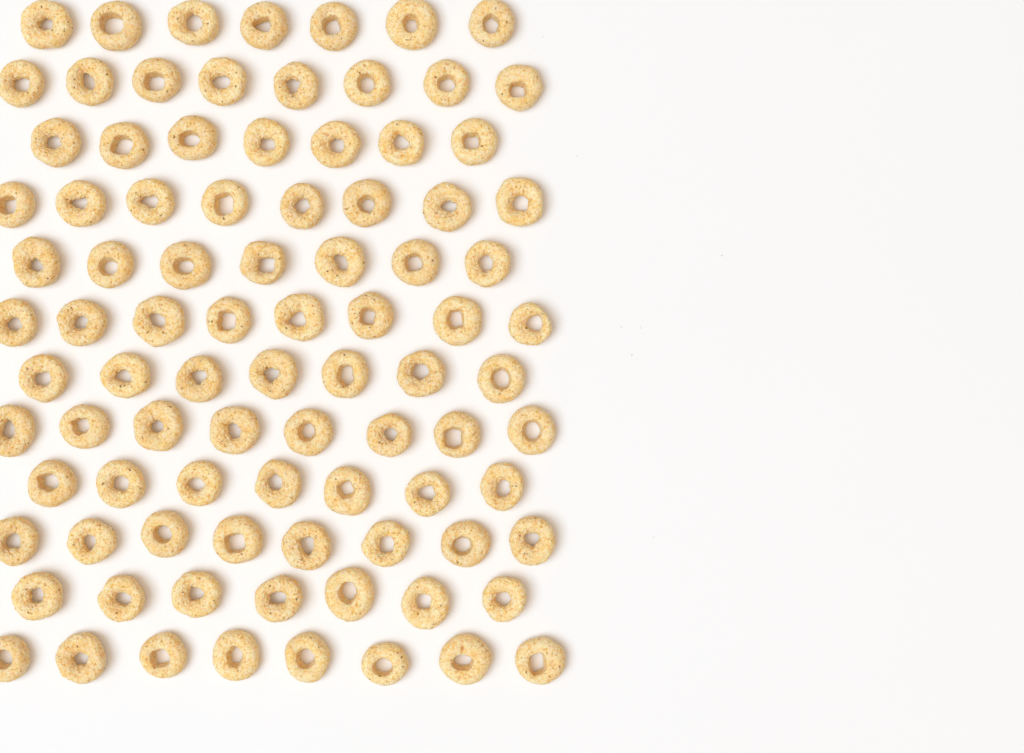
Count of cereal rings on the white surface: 90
